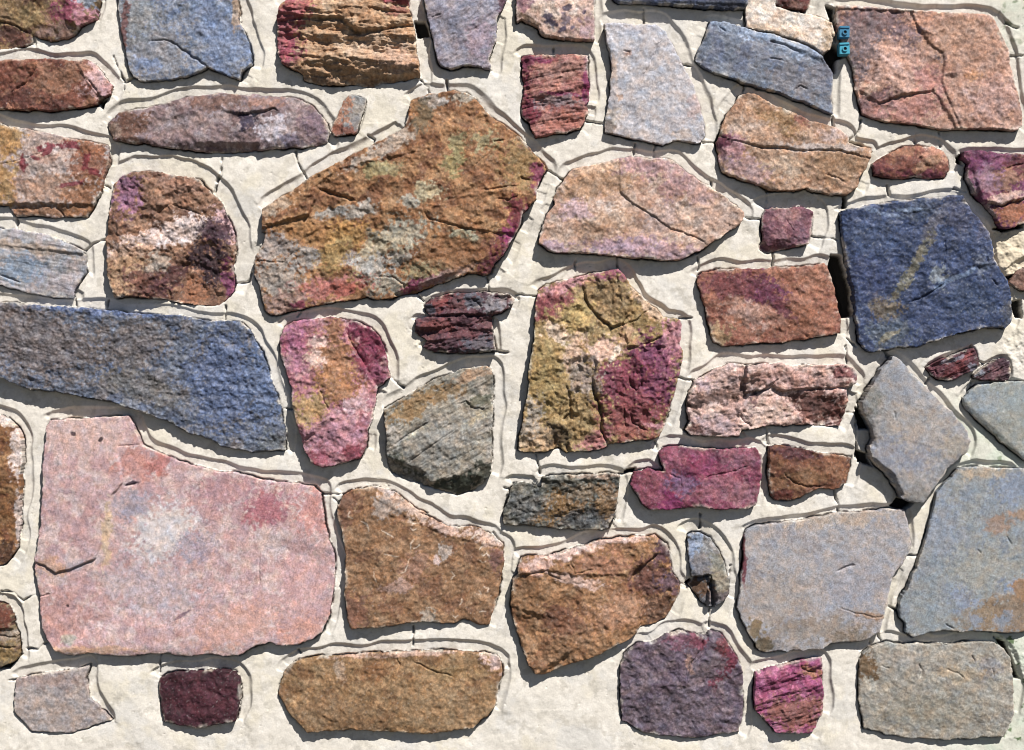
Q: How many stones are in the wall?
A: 54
